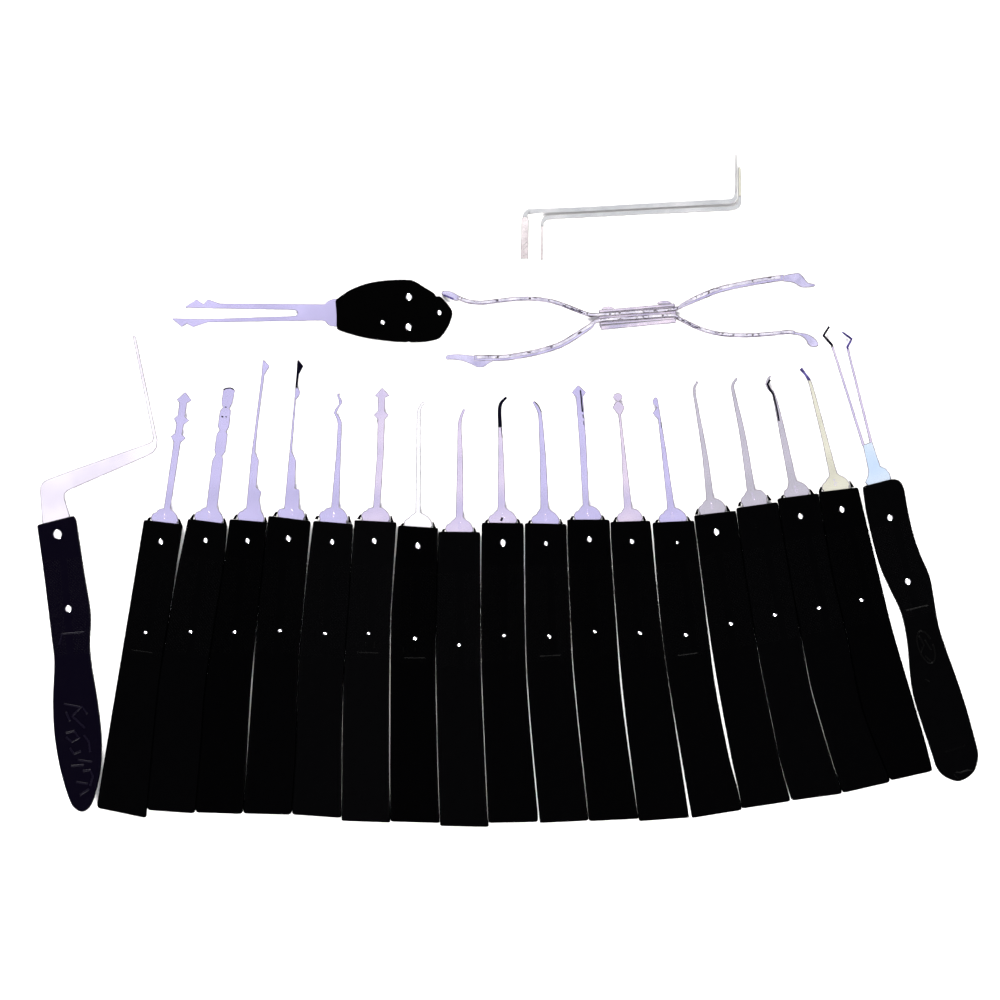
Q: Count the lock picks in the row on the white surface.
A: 19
